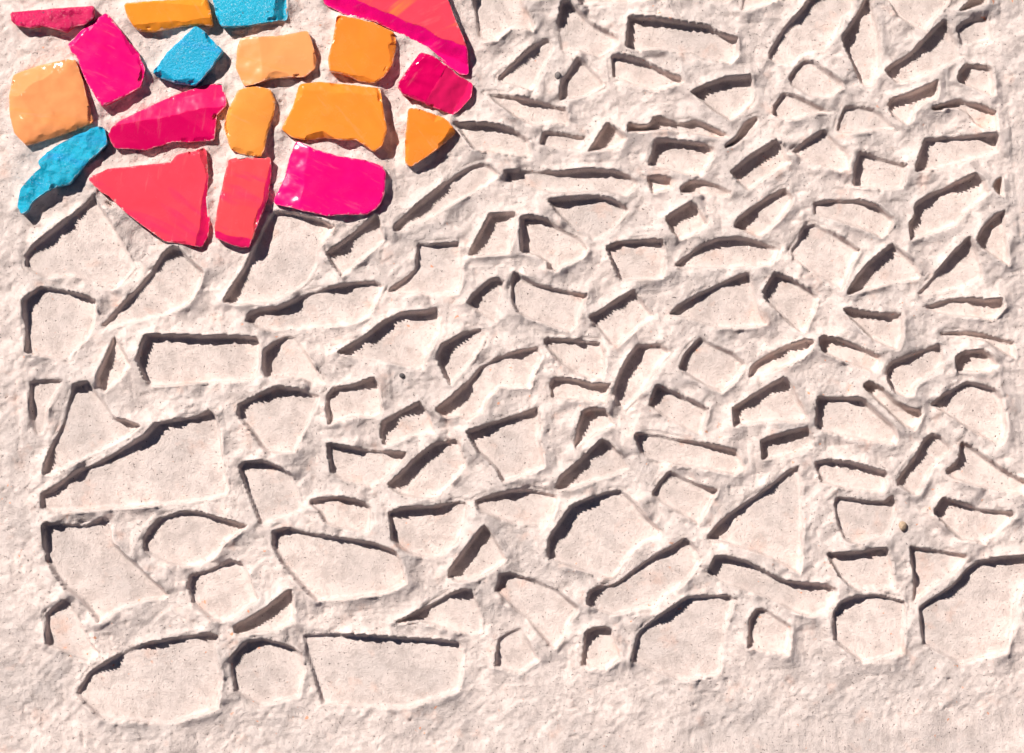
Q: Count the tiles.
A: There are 18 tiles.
